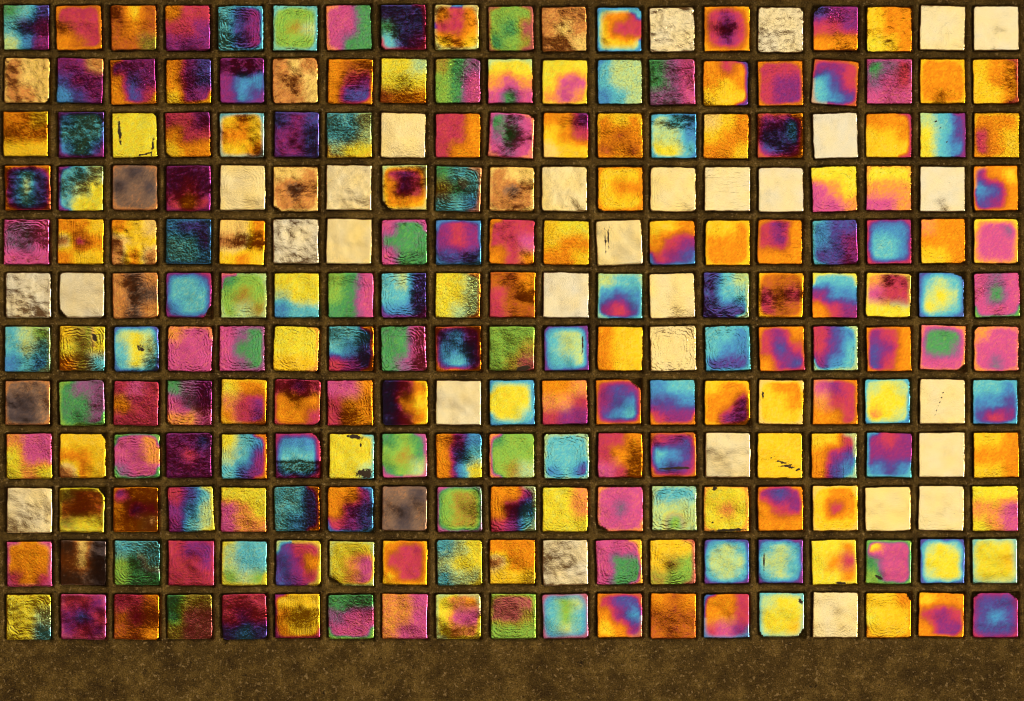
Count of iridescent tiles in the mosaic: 198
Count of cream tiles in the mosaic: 30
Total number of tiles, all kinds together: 228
